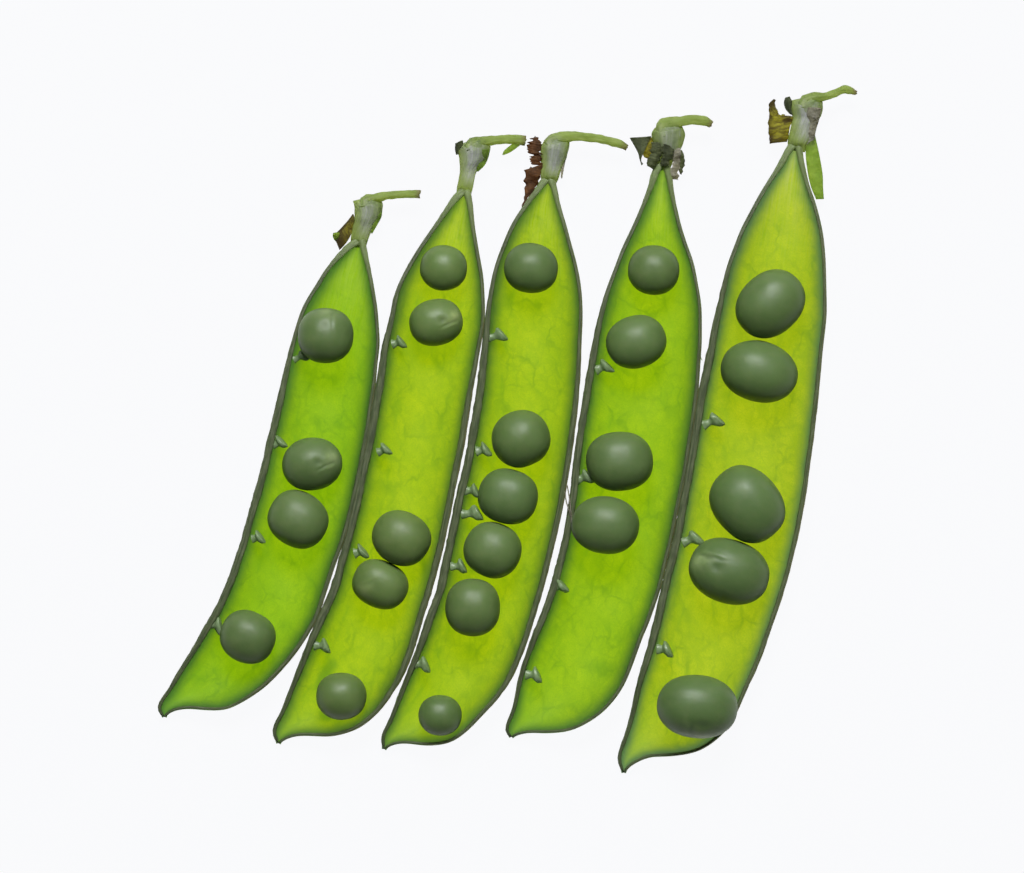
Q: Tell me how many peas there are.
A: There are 24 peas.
